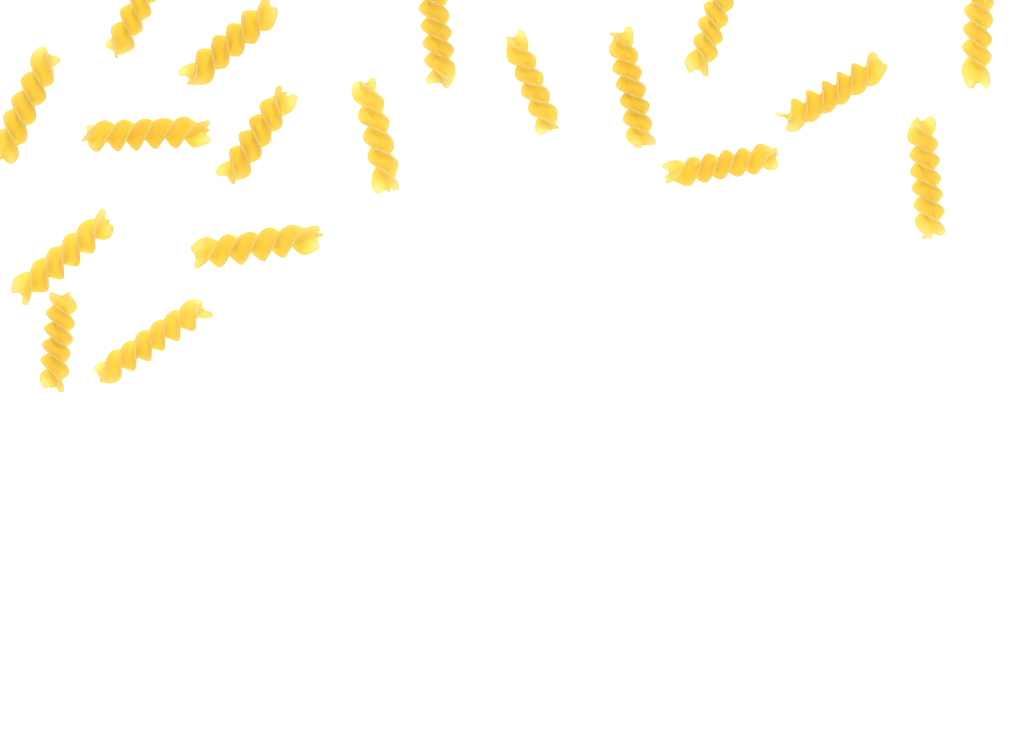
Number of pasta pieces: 18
